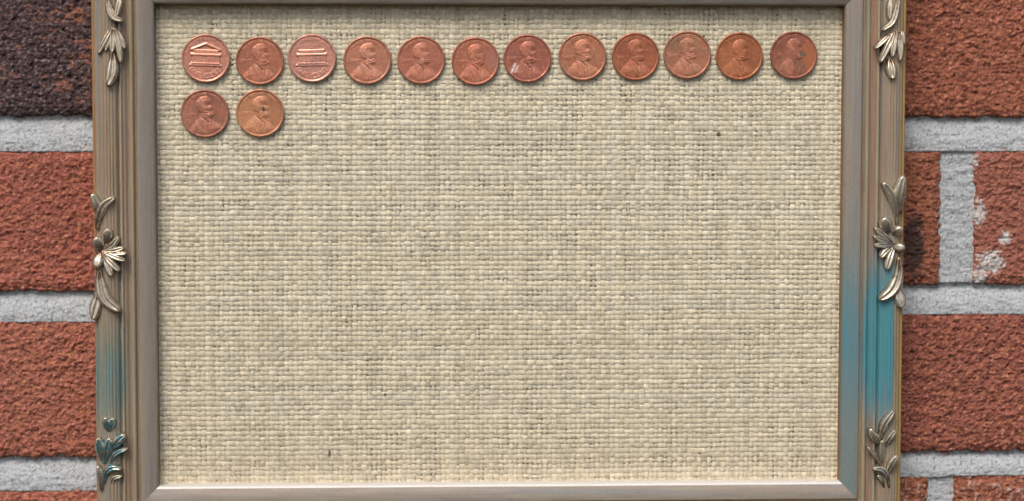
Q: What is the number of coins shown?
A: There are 14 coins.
